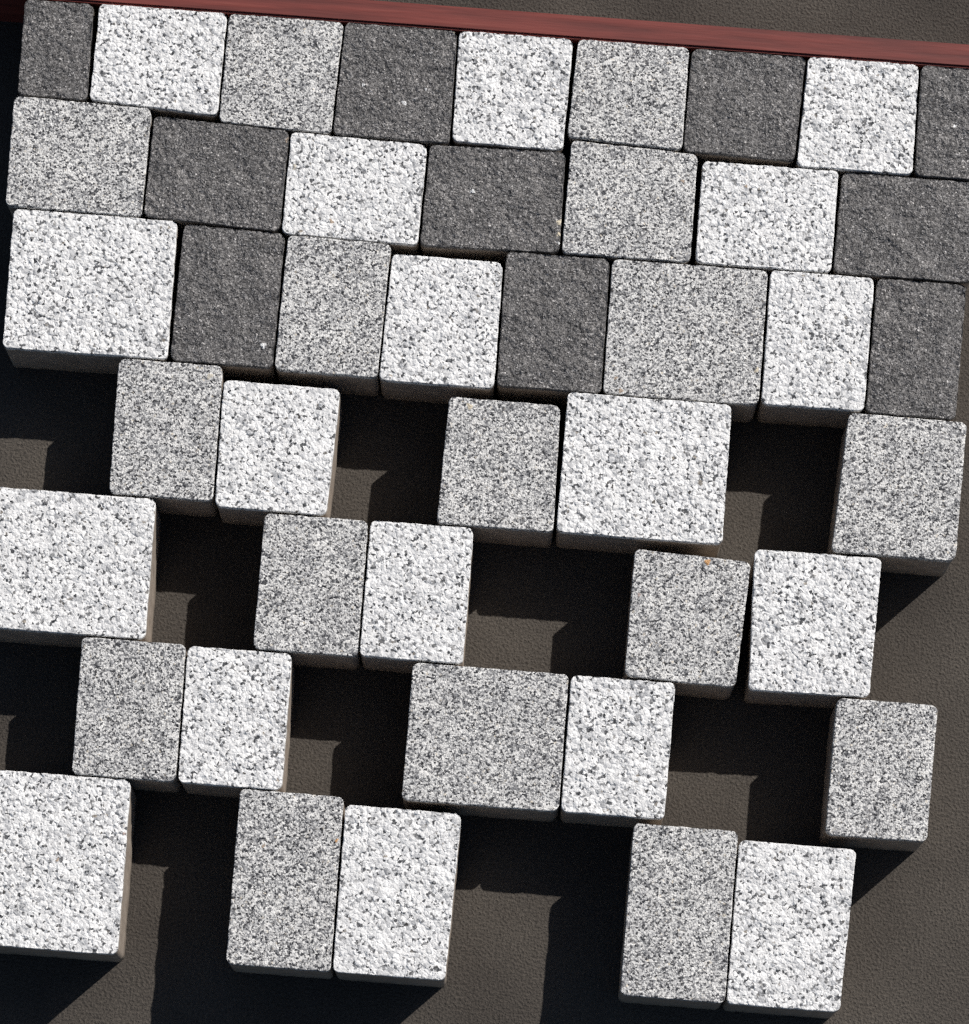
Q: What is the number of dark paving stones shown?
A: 10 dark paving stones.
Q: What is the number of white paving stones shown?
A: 18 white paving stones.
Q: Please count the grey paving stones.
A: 16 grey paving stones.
